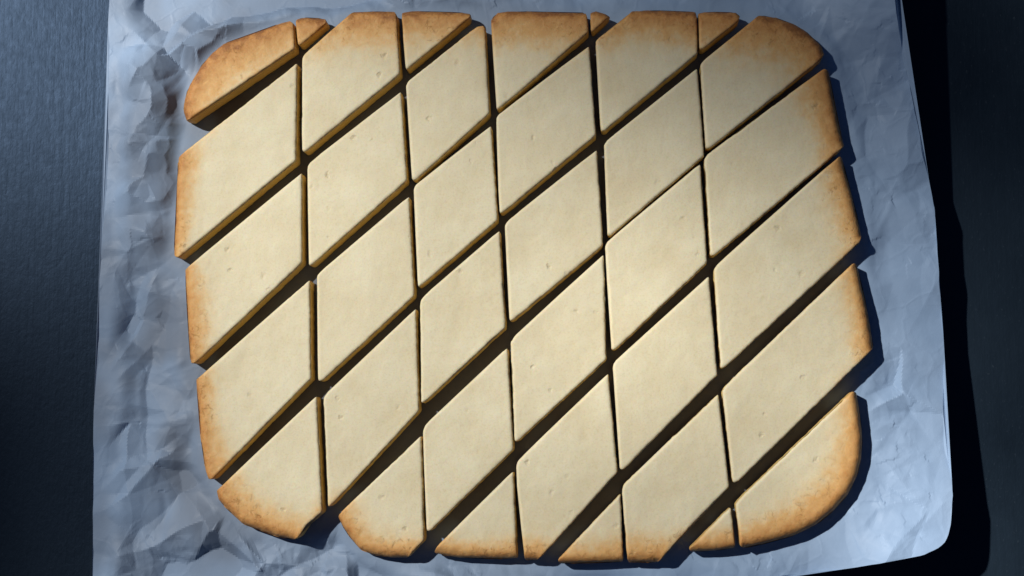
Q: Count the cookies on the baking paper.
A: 36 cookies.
